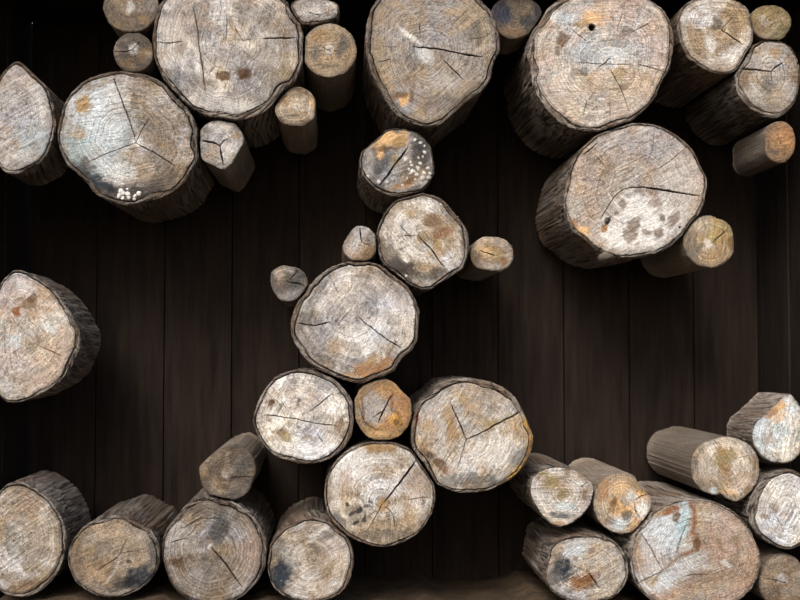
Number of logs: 42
